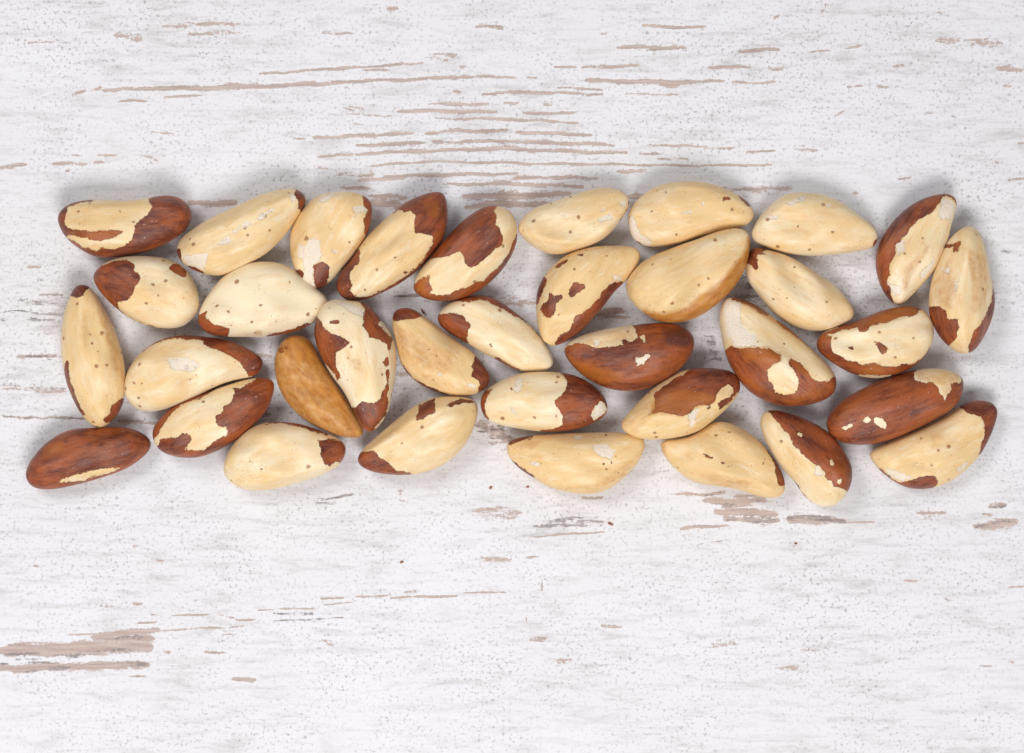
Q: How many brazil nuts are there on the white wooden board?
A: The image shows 35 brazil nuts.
